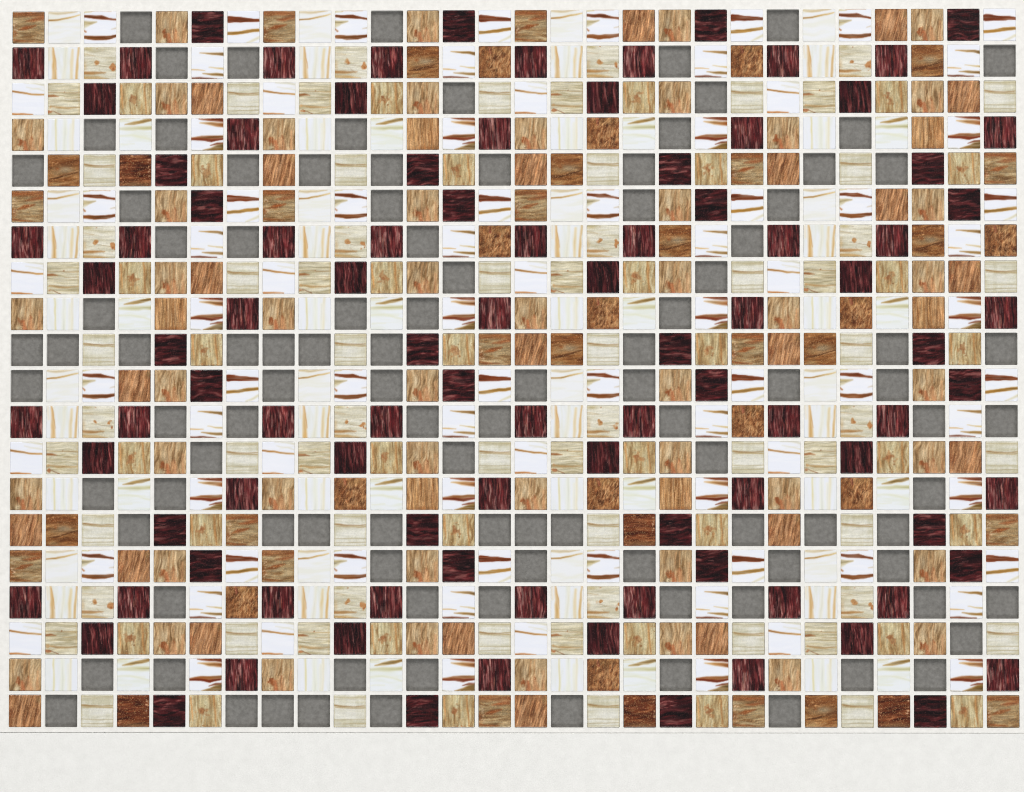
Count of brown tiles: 73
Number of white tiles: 144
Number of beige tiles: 144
